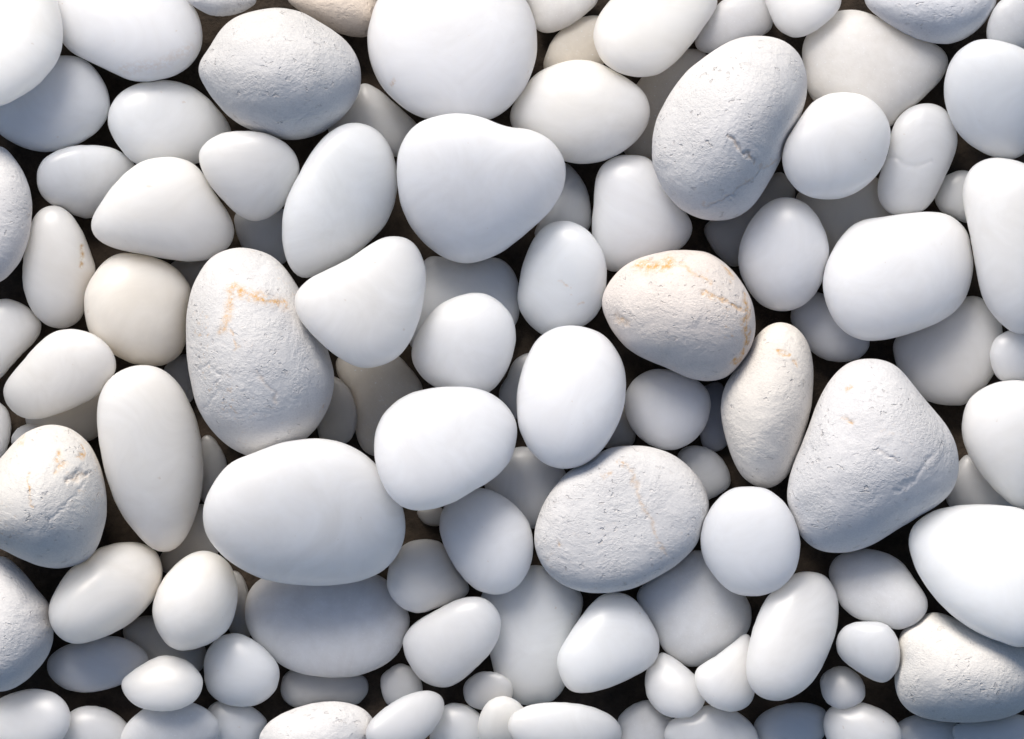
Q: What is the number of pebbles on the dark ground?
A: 119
